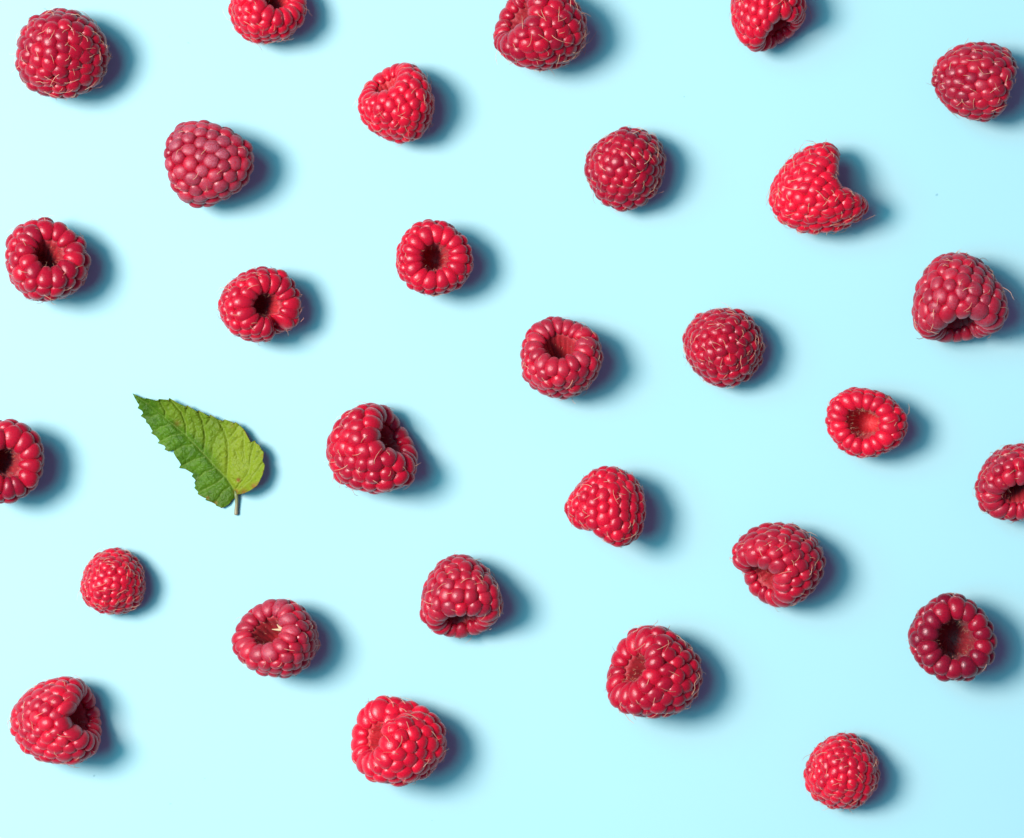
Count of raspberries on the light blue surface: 29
